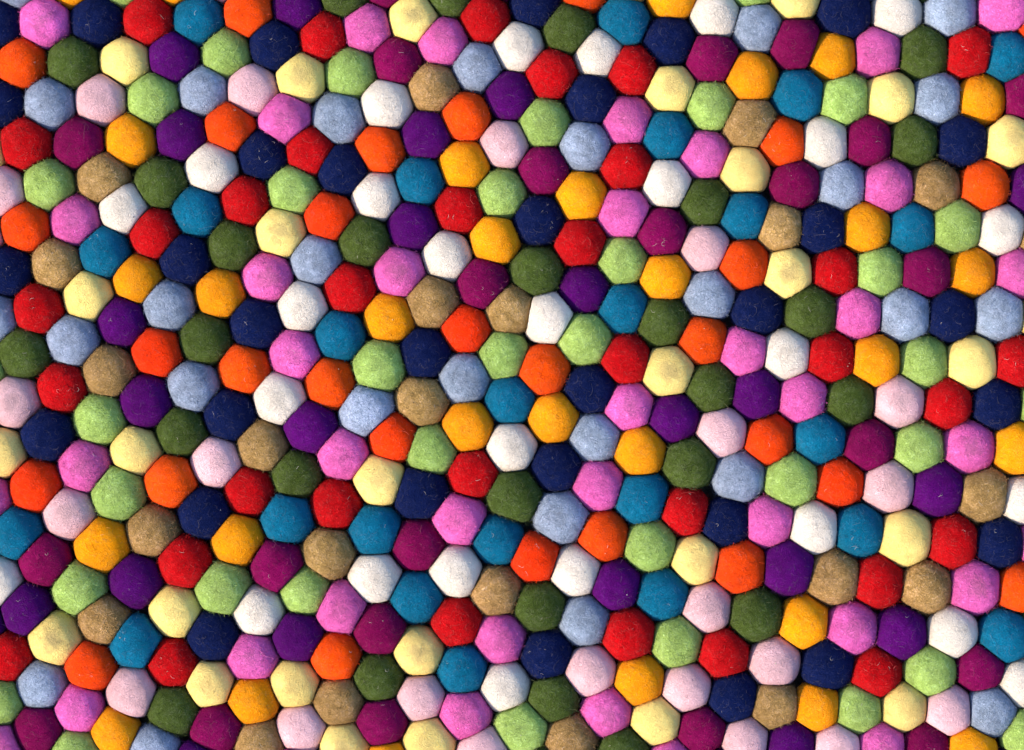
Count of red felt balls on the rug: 34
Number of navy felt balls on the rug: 32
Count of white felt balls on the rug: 27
